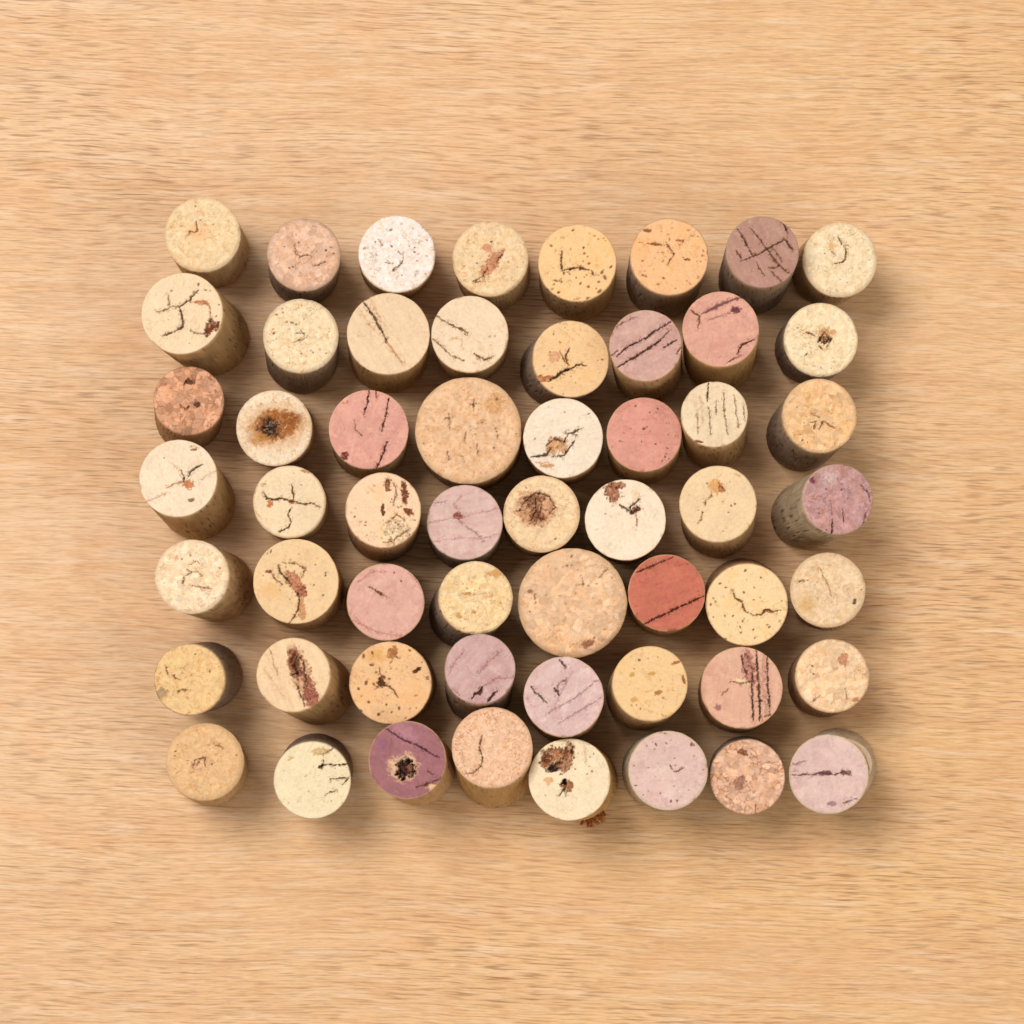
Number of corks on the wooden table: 56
